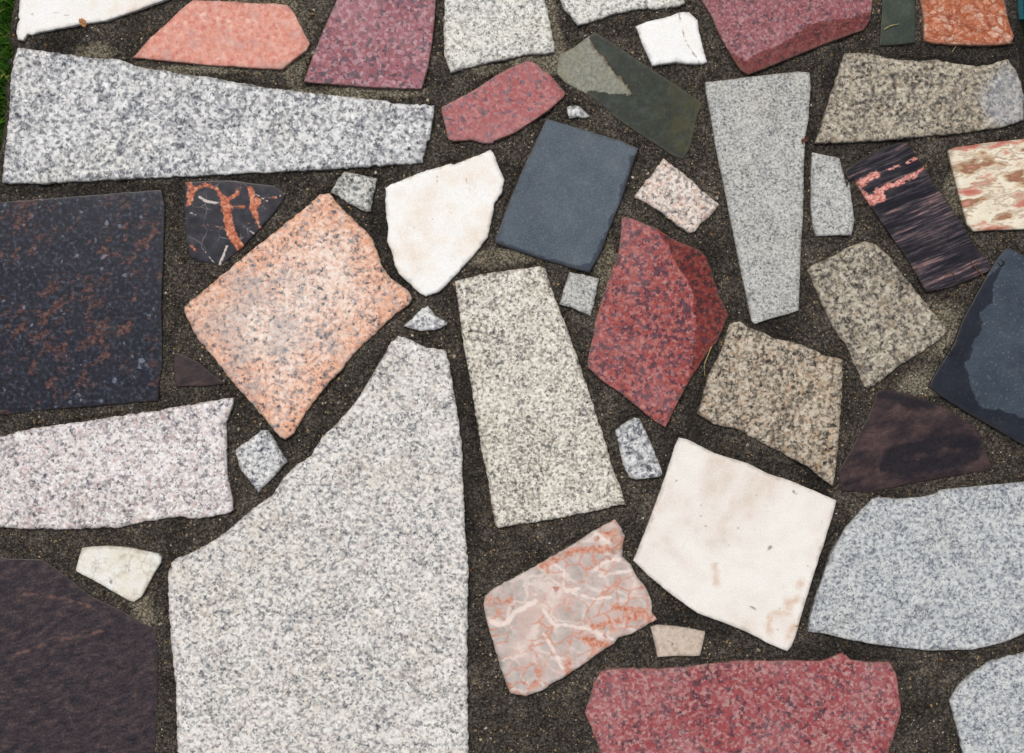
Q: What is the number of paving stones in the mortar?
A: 46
